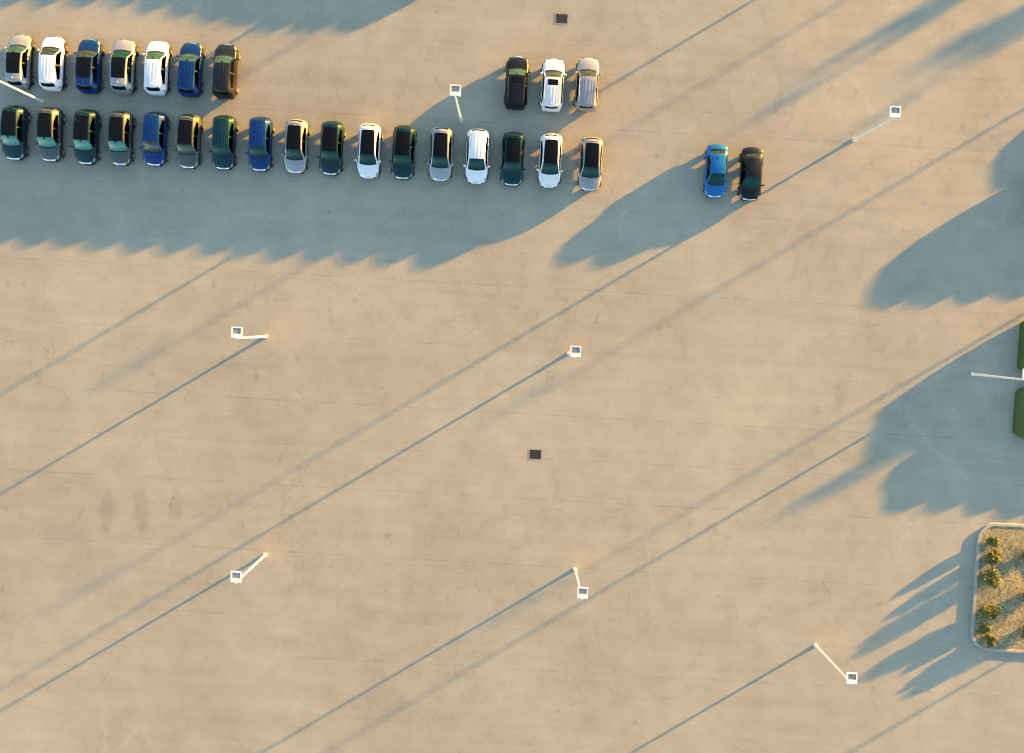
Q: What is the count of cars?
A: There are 29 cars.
